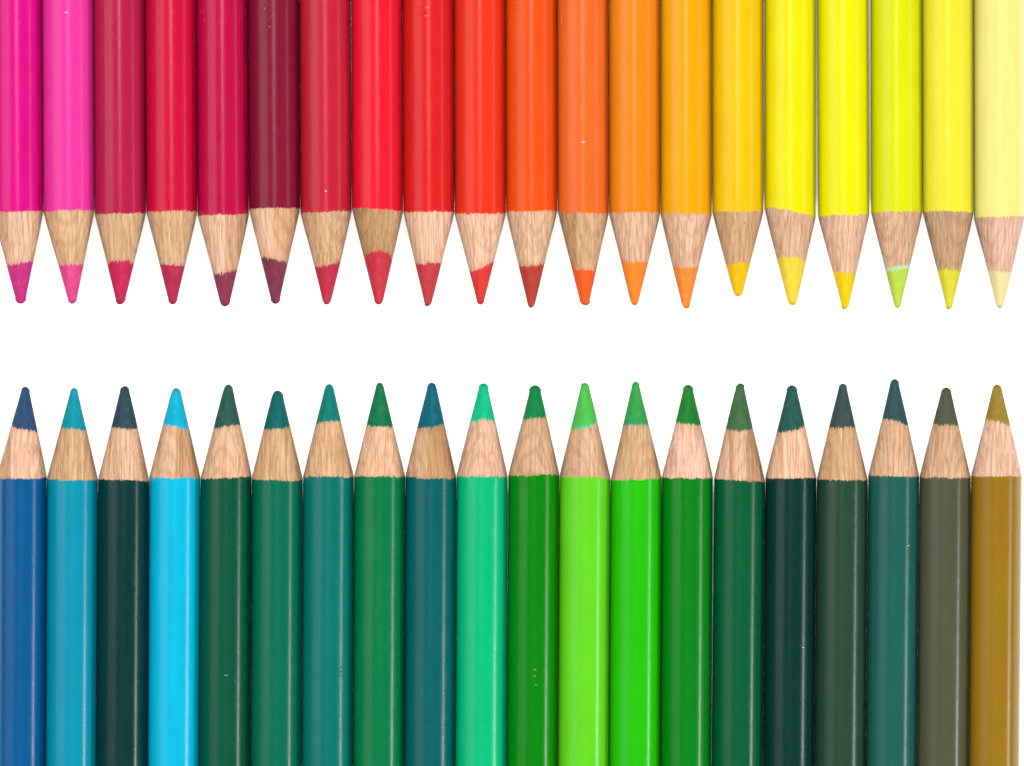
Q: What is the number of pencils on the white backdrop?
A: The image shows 40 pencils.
